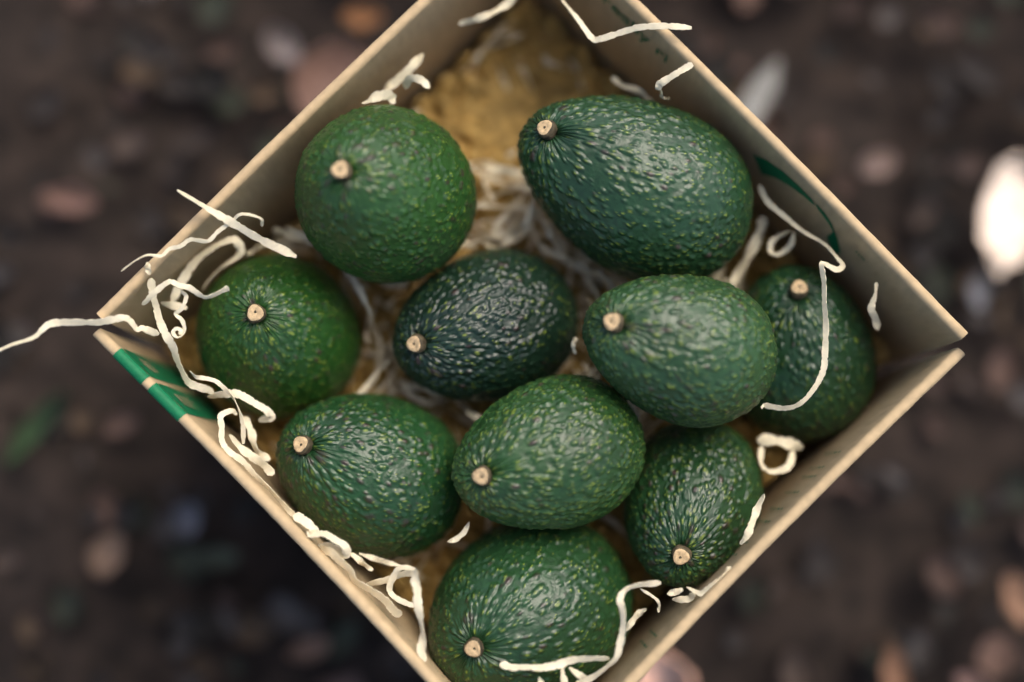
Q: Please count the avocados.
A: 10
